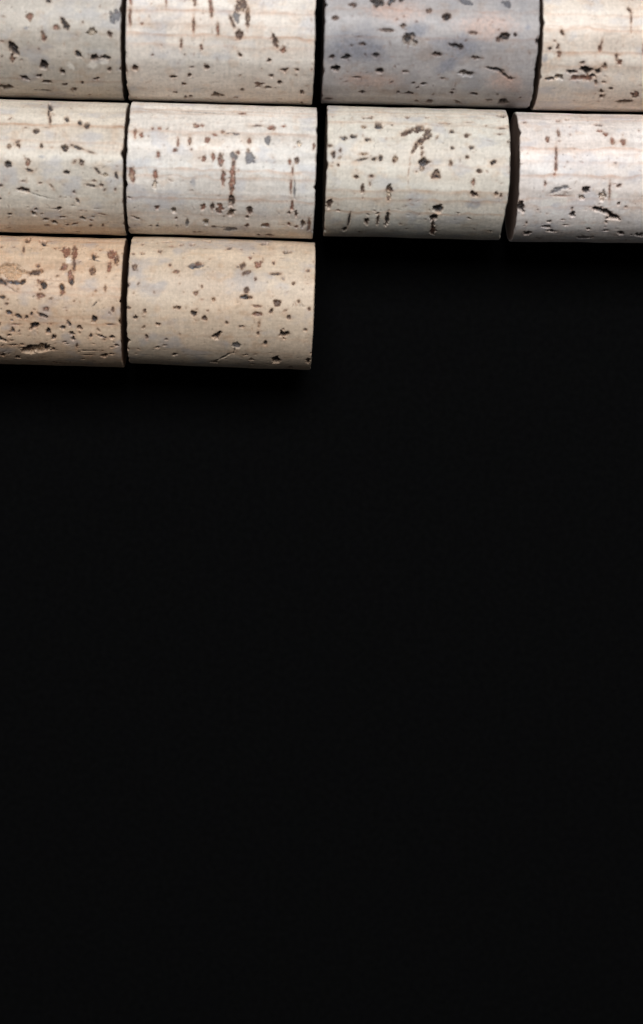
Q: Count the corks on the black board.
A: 10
